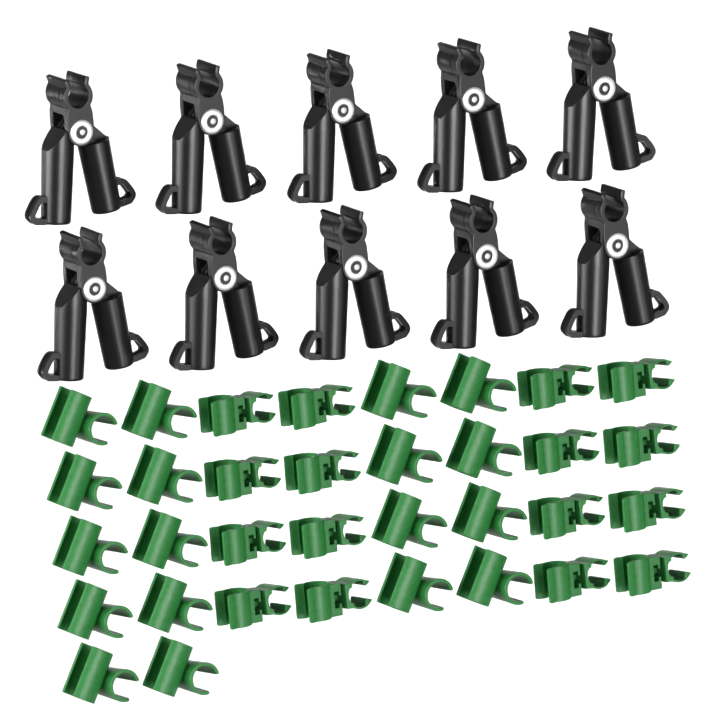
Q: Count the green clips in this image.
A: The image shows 34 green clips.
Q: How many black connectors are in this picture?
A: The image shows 10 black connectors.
